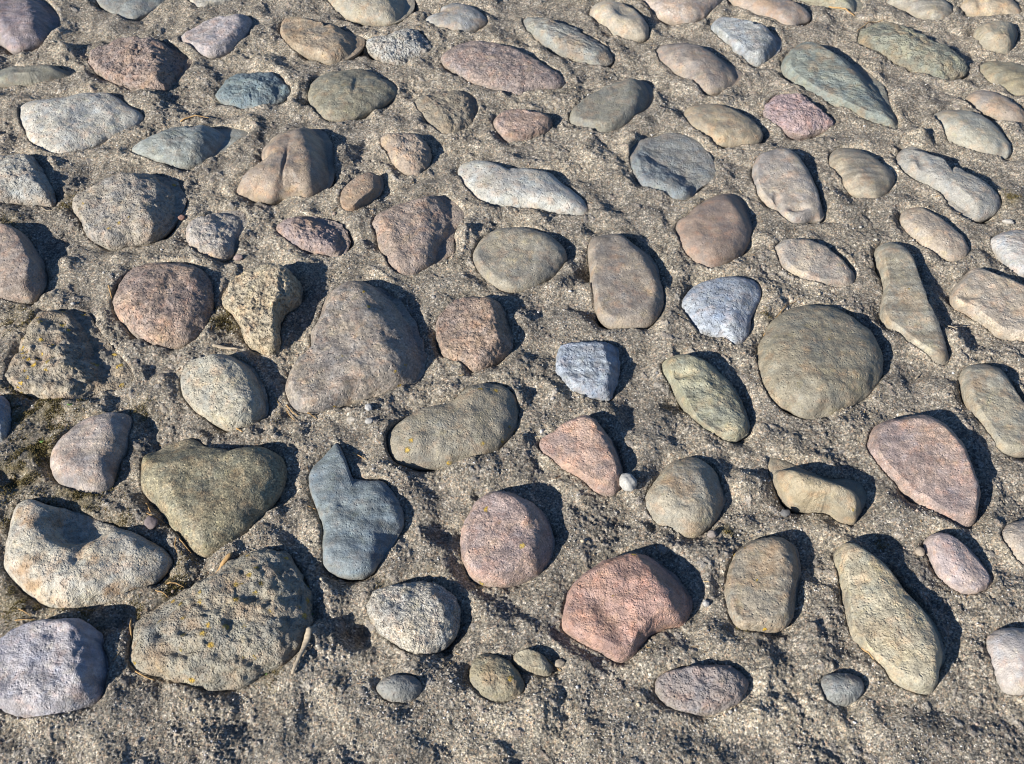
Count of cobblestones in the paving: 93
